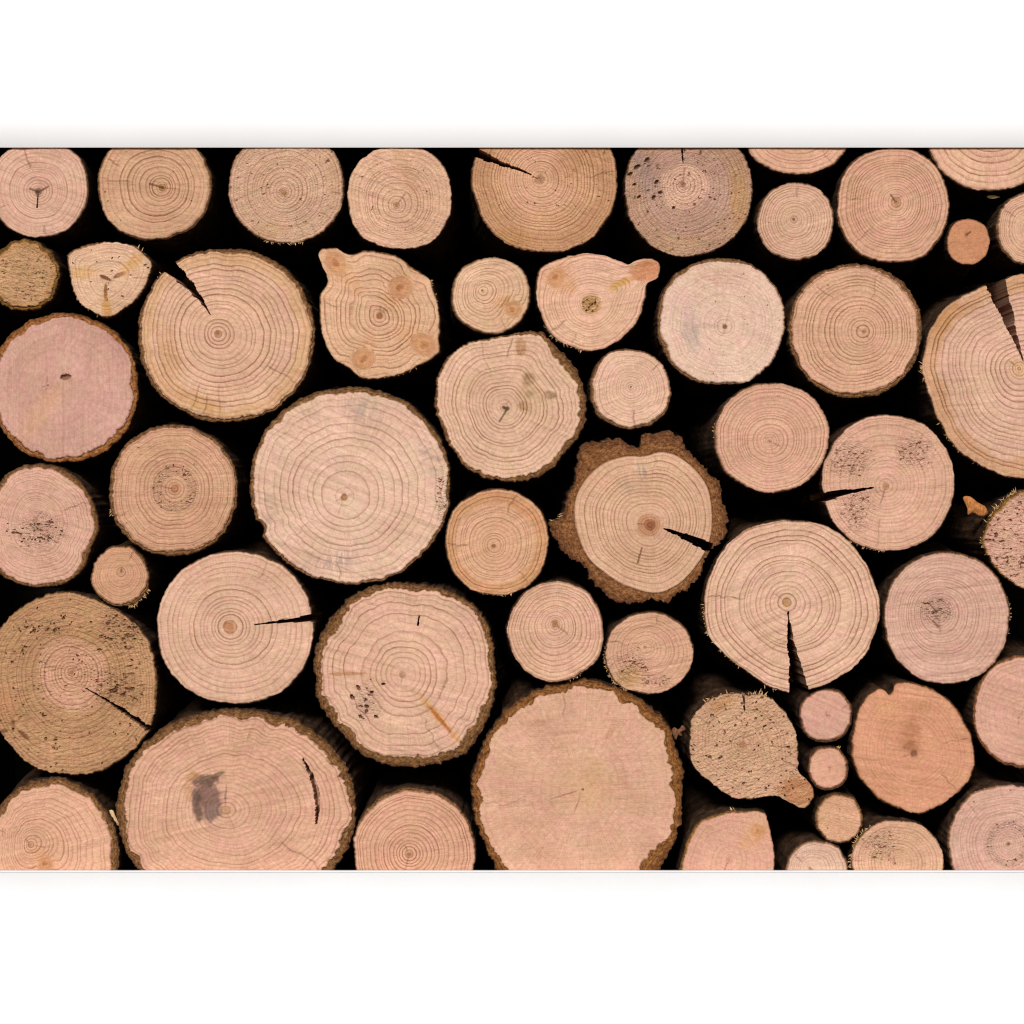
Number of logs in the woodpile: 54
